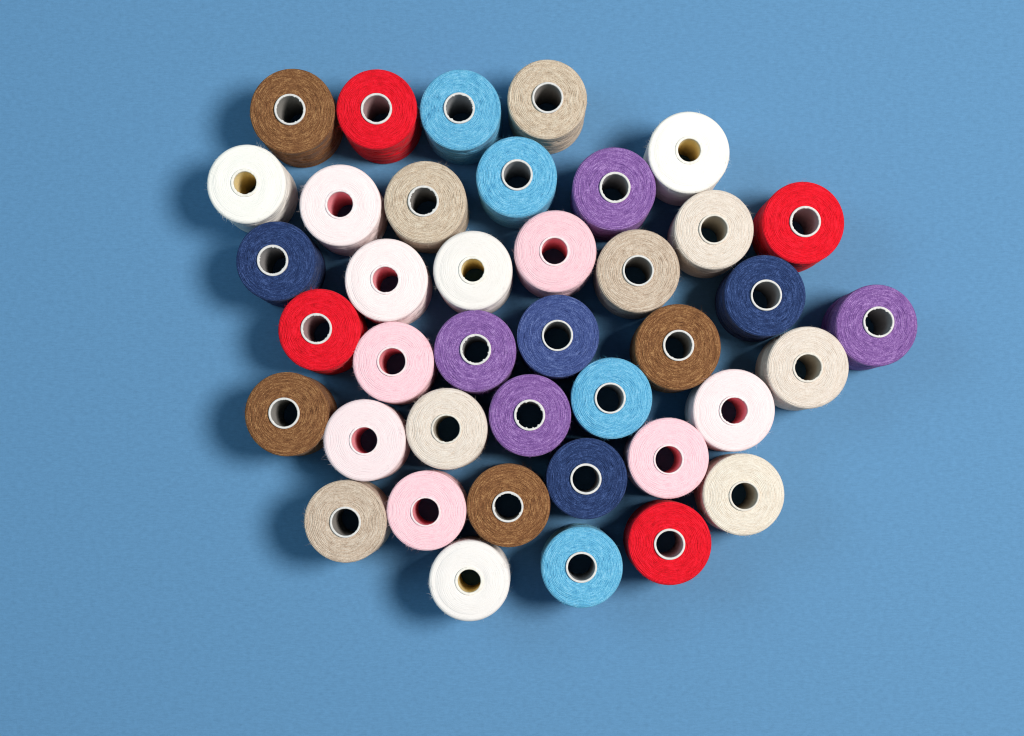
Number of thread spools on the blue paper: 40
